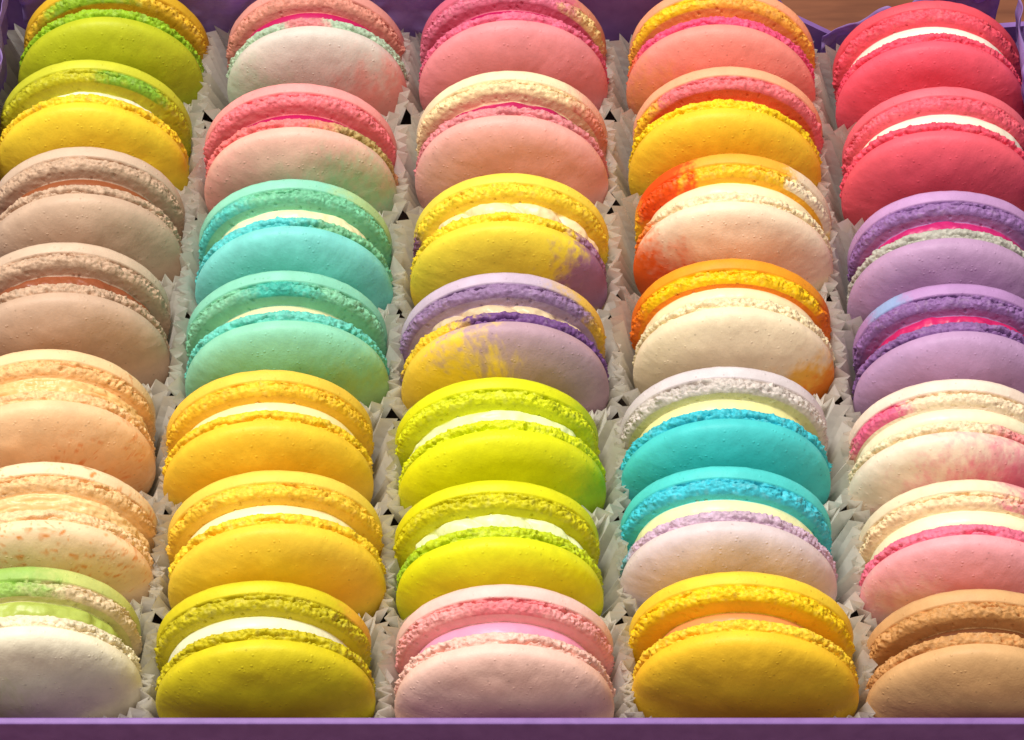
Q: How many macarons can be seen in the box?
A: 35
